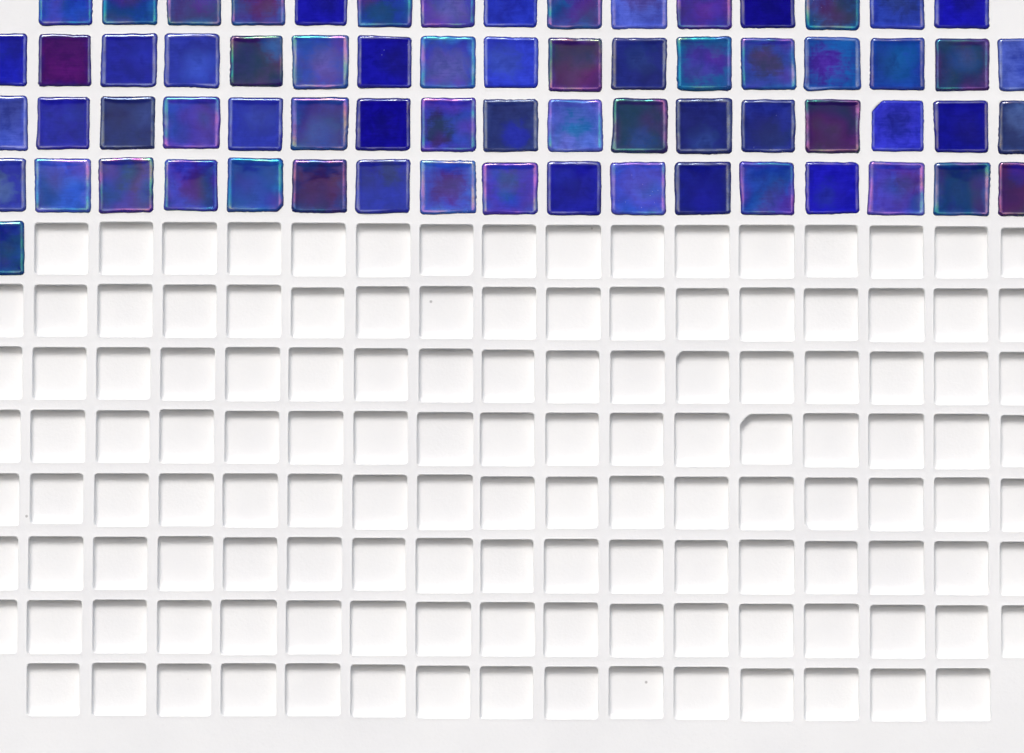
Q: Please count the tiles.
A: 67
